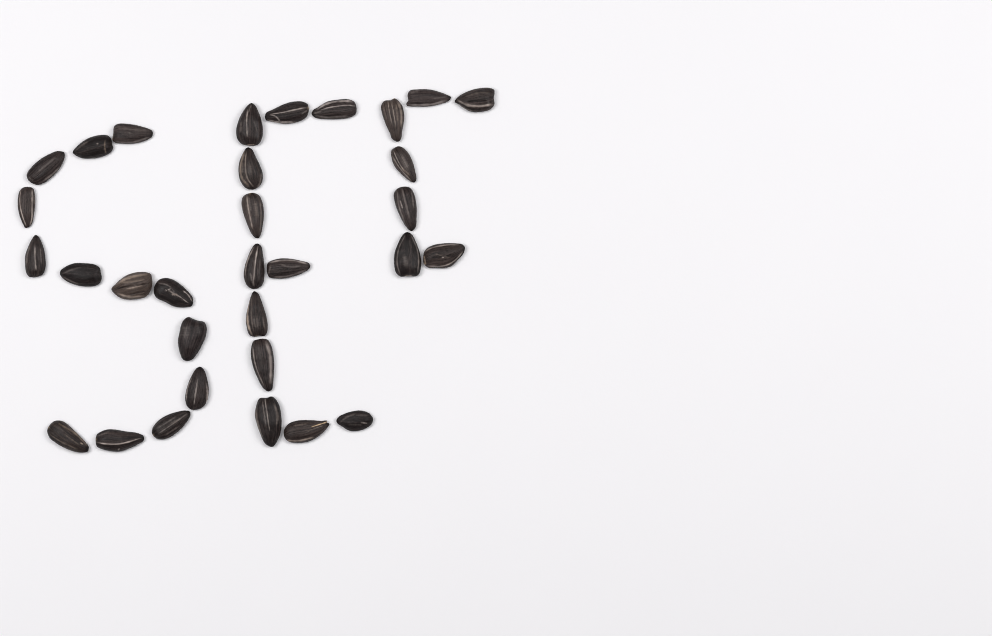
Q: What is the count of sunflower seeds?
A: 32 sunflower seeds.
